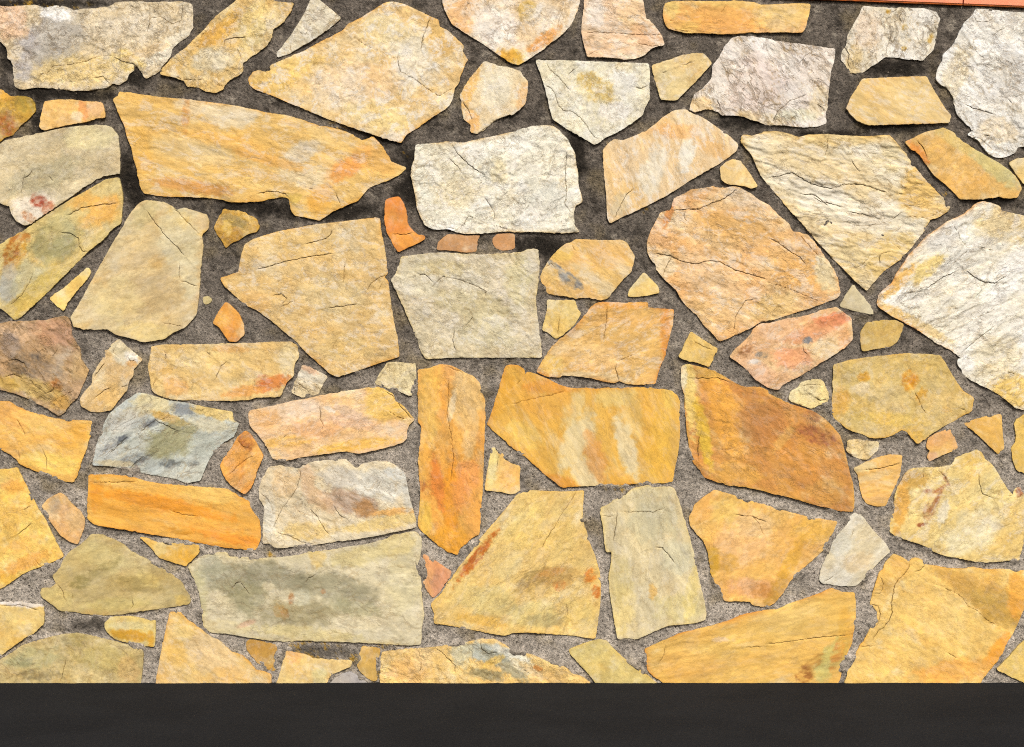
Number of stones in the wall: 91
